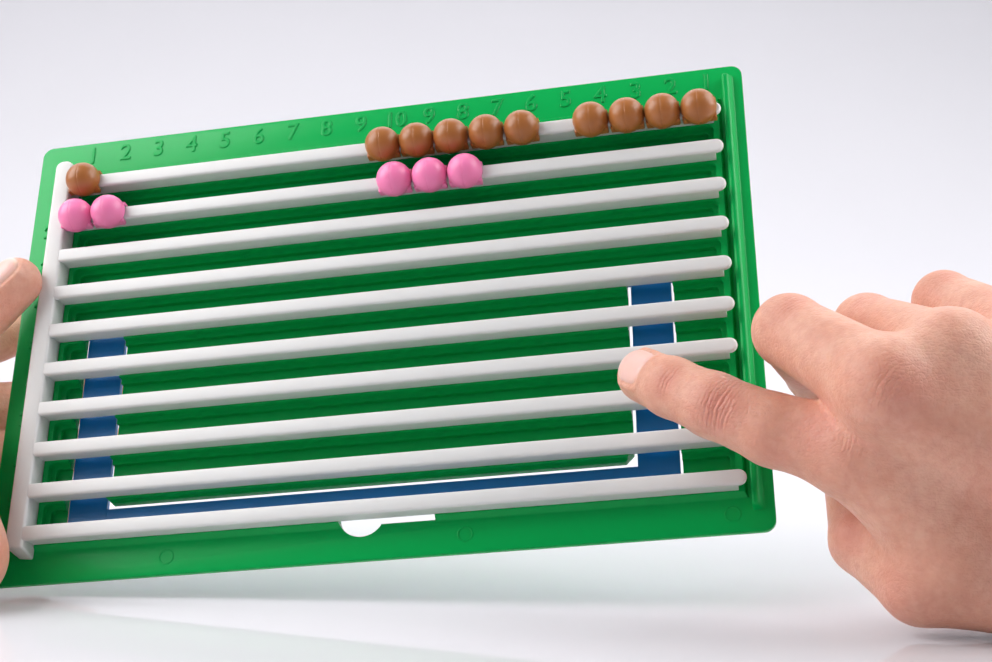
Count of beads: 15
